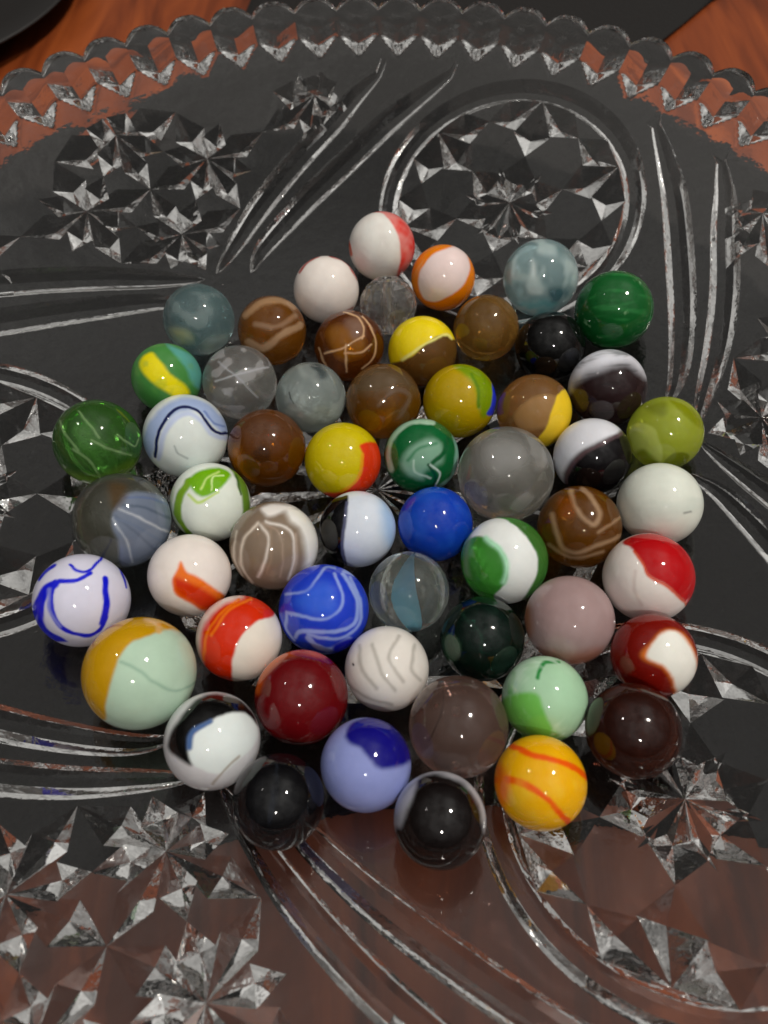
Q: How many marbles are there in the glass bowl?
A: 54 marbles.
